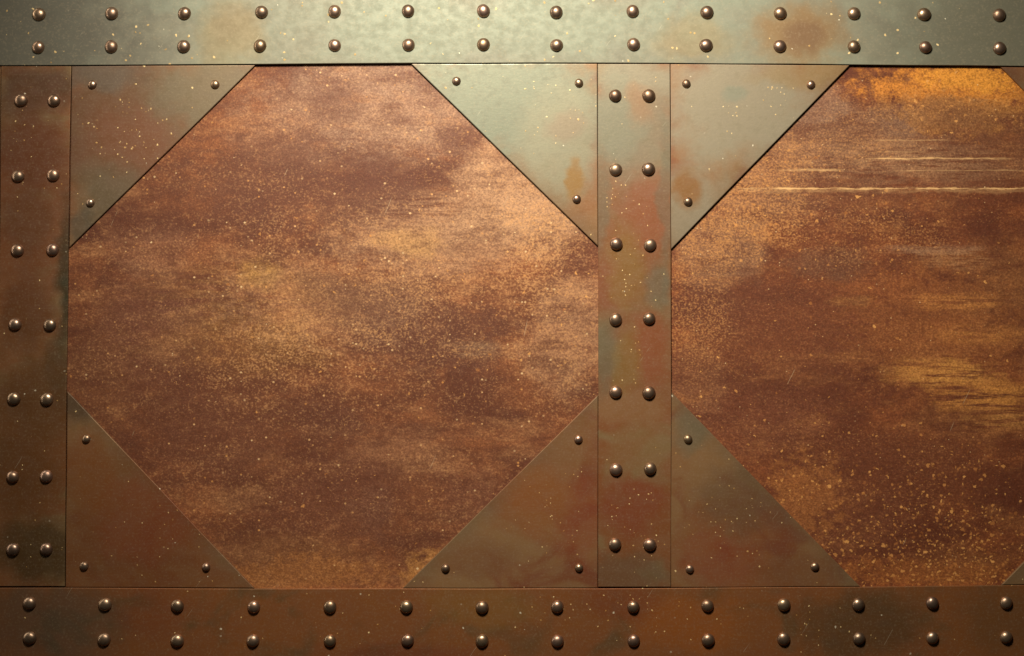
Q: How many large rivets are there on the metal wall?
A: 84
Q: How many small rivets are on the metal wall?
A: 18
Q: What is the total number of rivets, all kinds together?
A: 102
